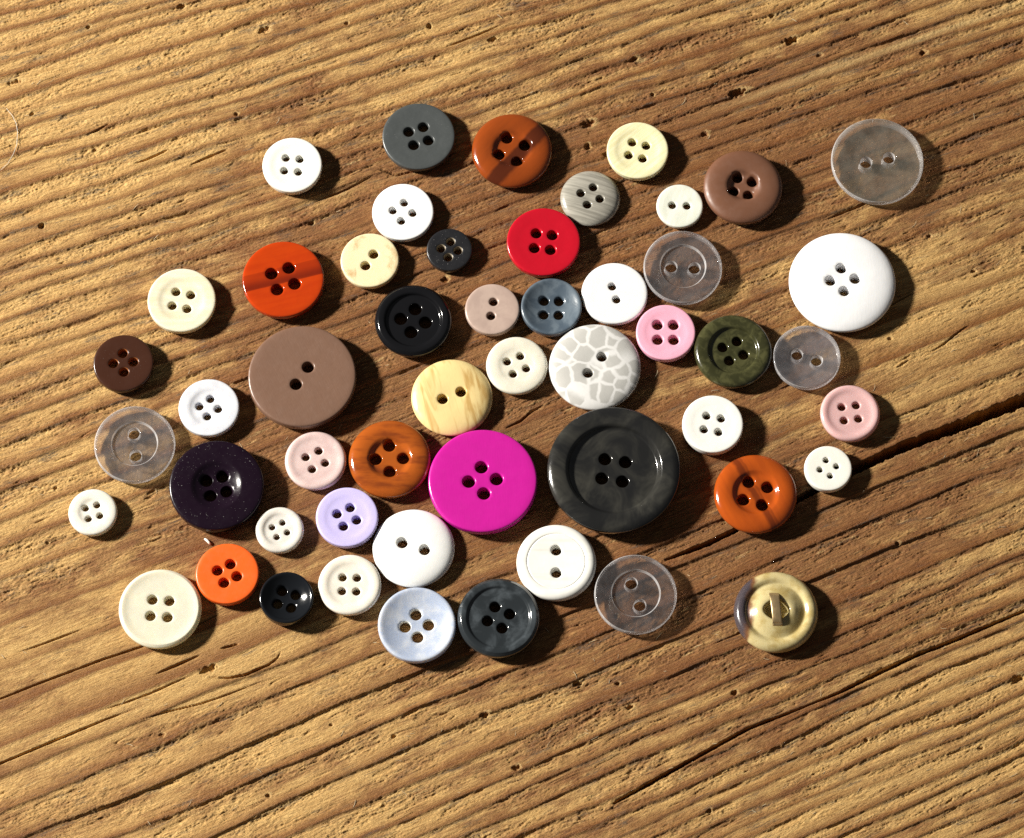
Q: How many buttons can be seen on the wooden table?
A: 52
